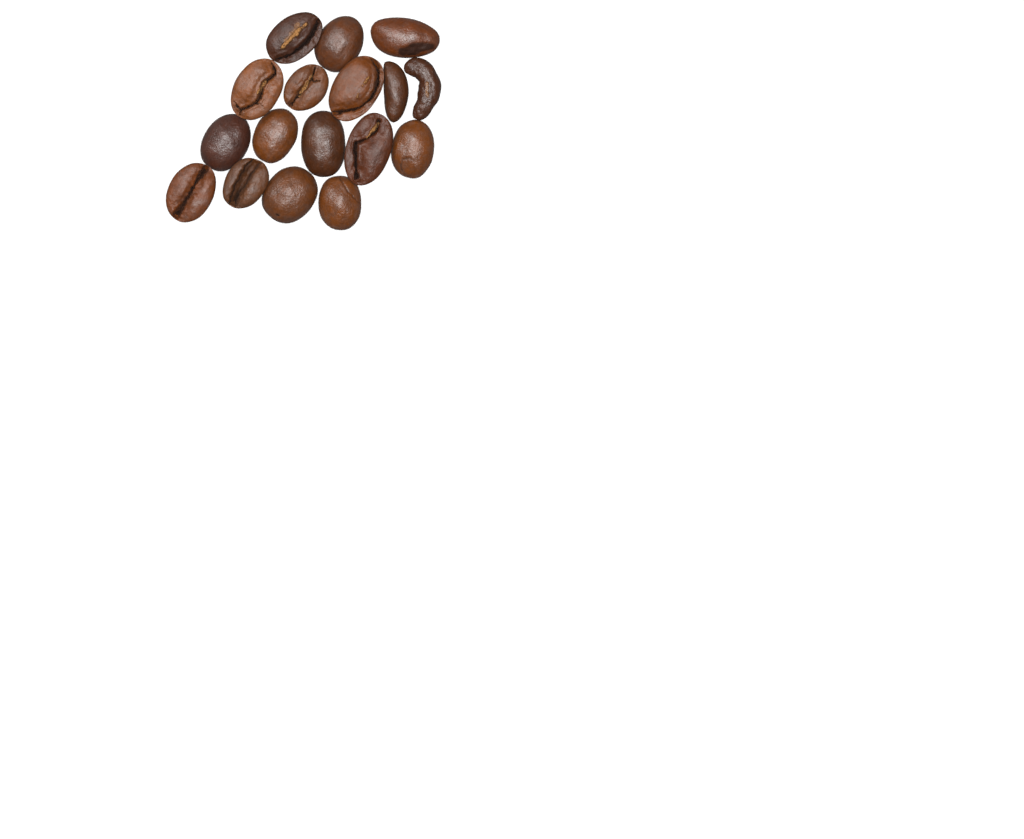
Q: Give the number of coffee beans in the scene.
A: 17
